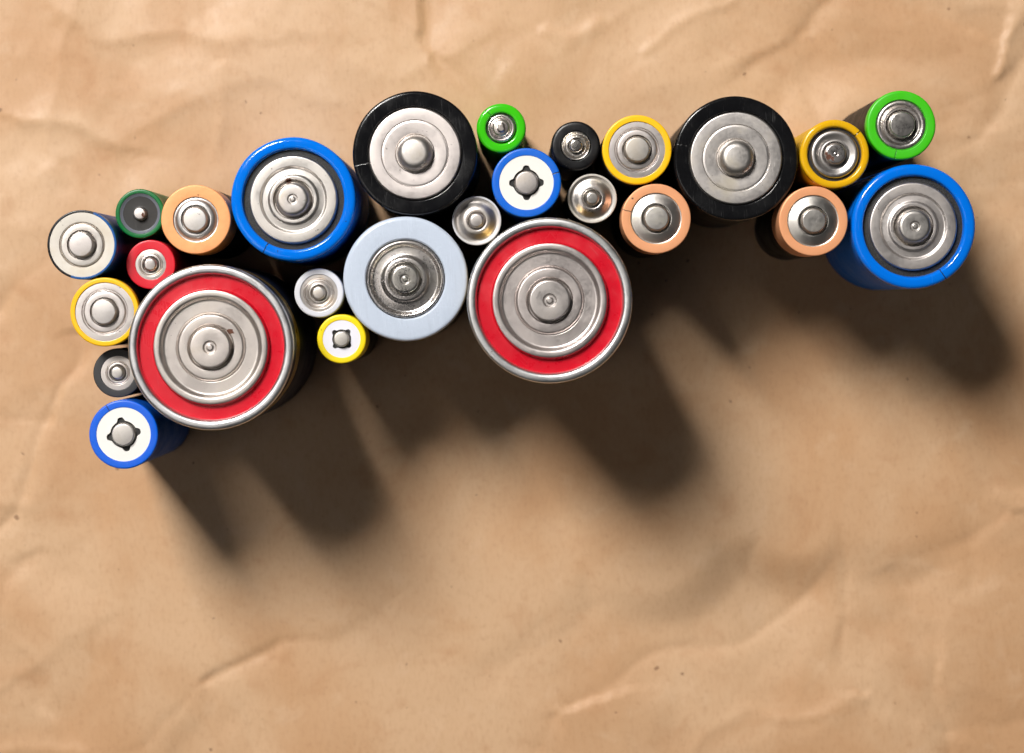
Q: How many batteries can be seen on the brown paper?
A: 26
